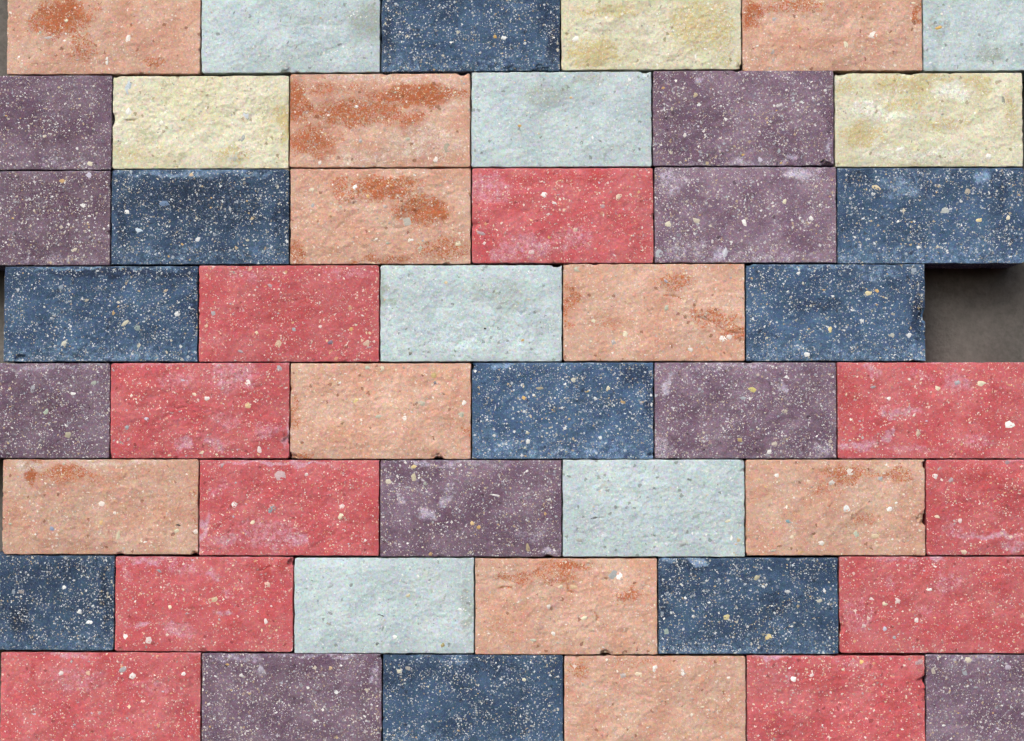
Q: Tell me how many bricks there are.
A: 47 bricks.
